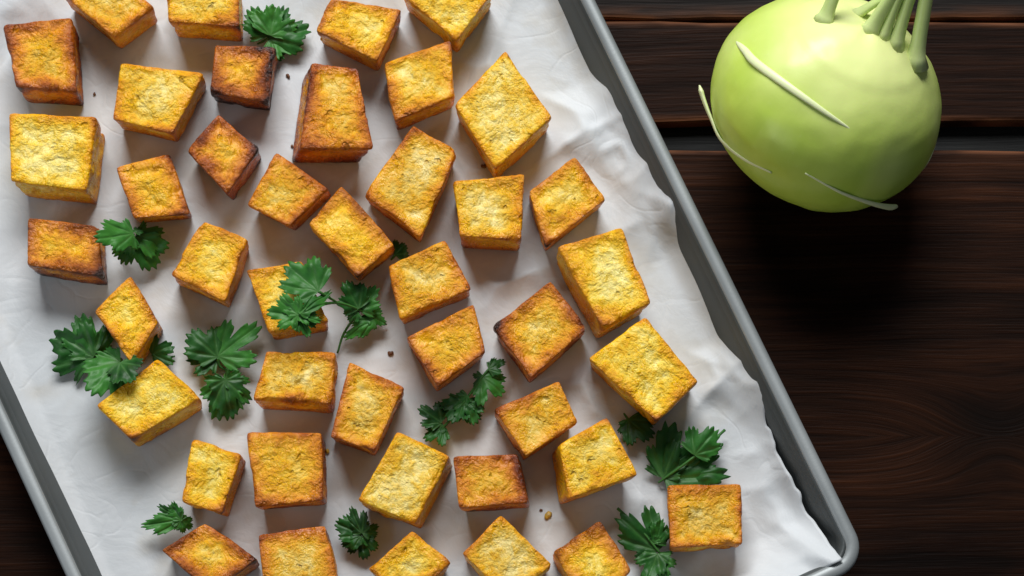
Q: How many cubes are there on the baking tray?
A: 42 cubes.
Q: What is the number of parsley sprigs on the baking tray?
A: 15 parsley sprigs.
